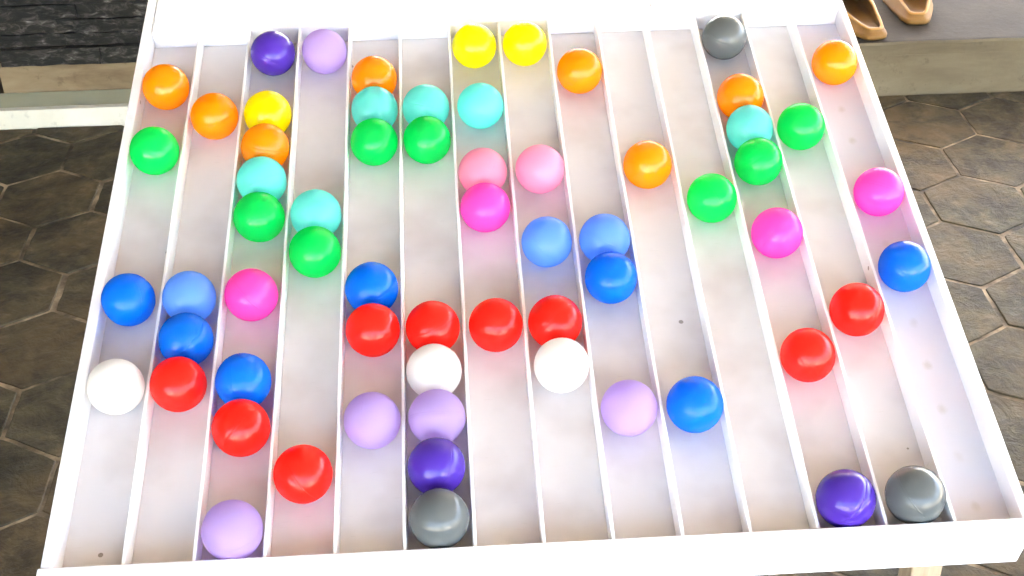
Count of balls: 64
